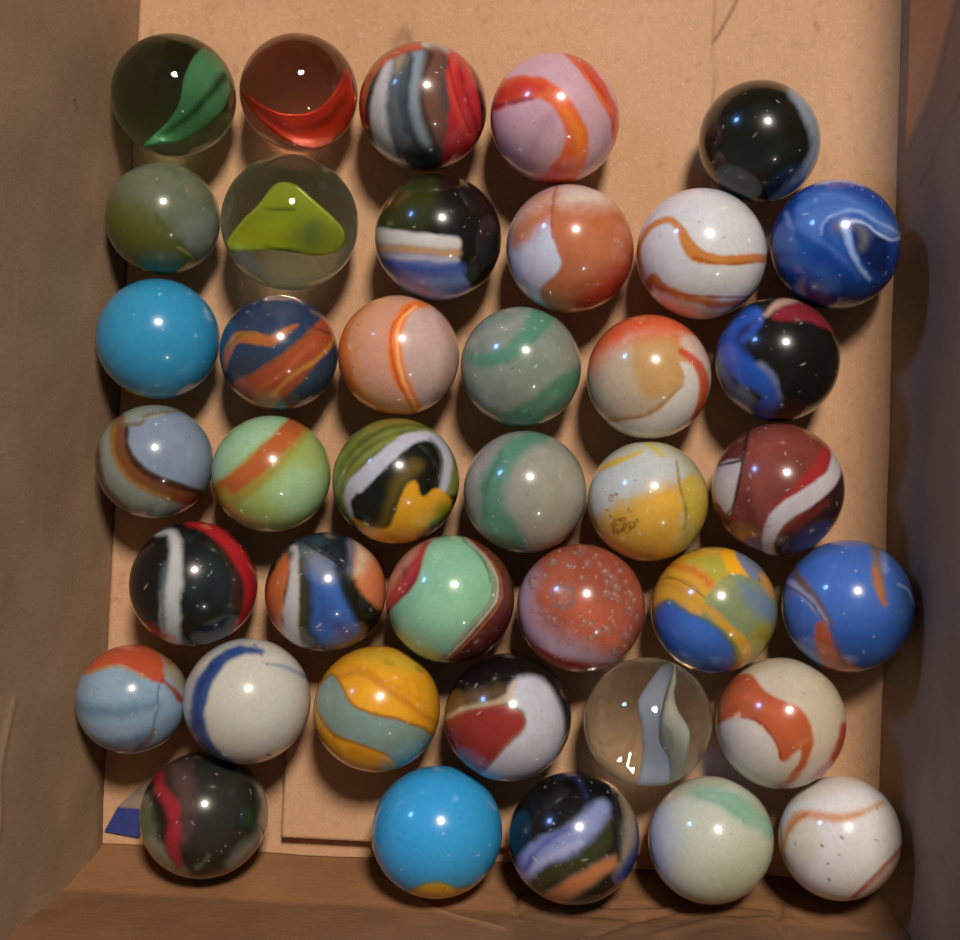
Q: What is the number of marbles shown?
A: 40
